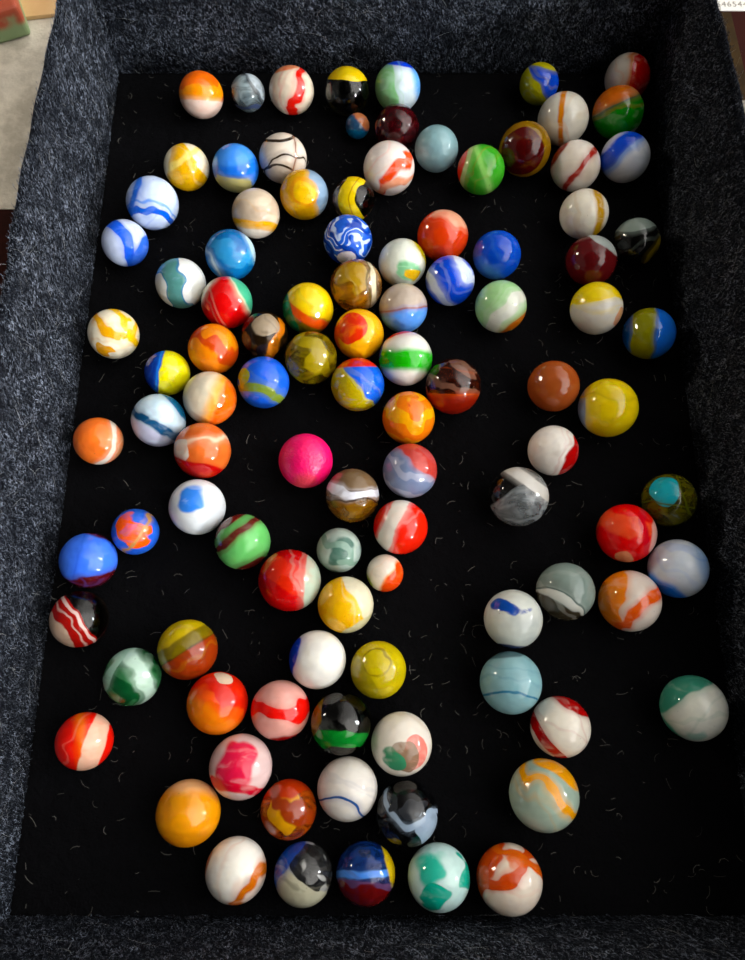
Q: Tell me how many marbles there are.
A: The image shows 103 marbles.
